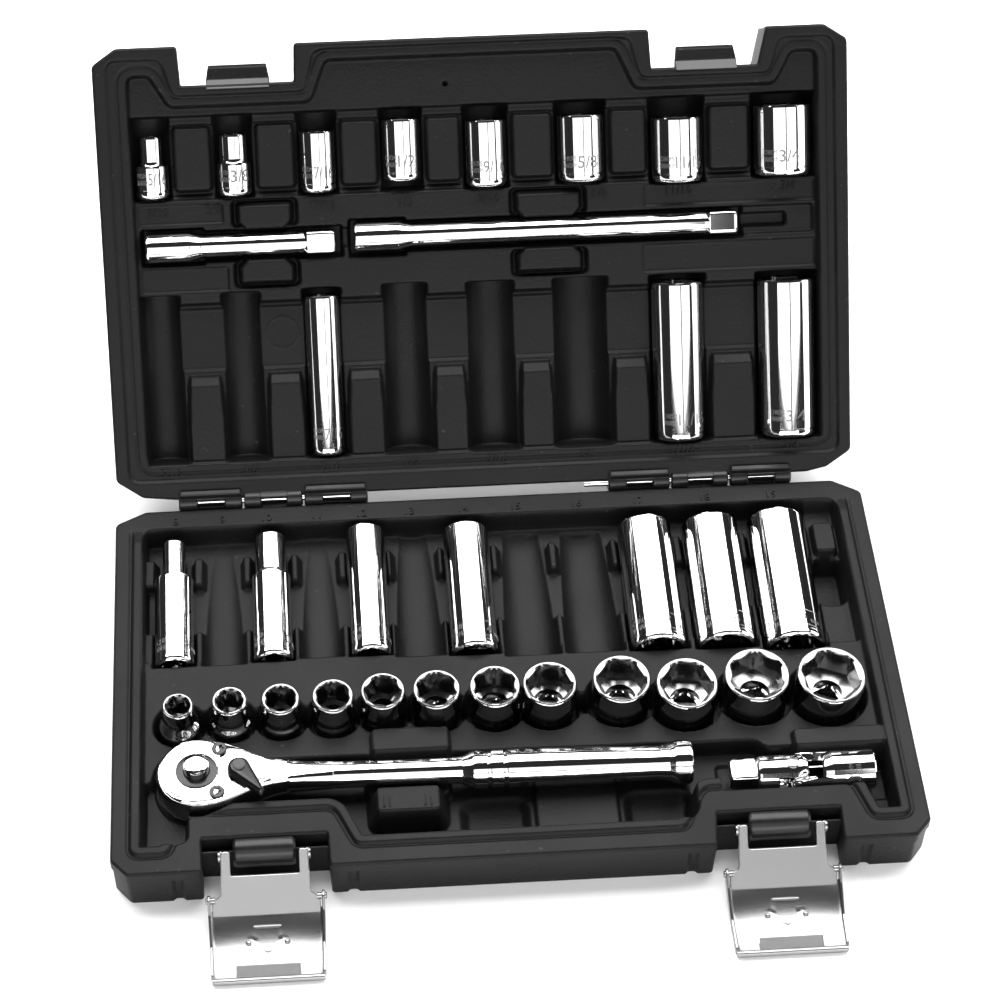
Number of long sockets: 10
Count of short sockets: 20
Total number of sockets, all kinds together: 30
